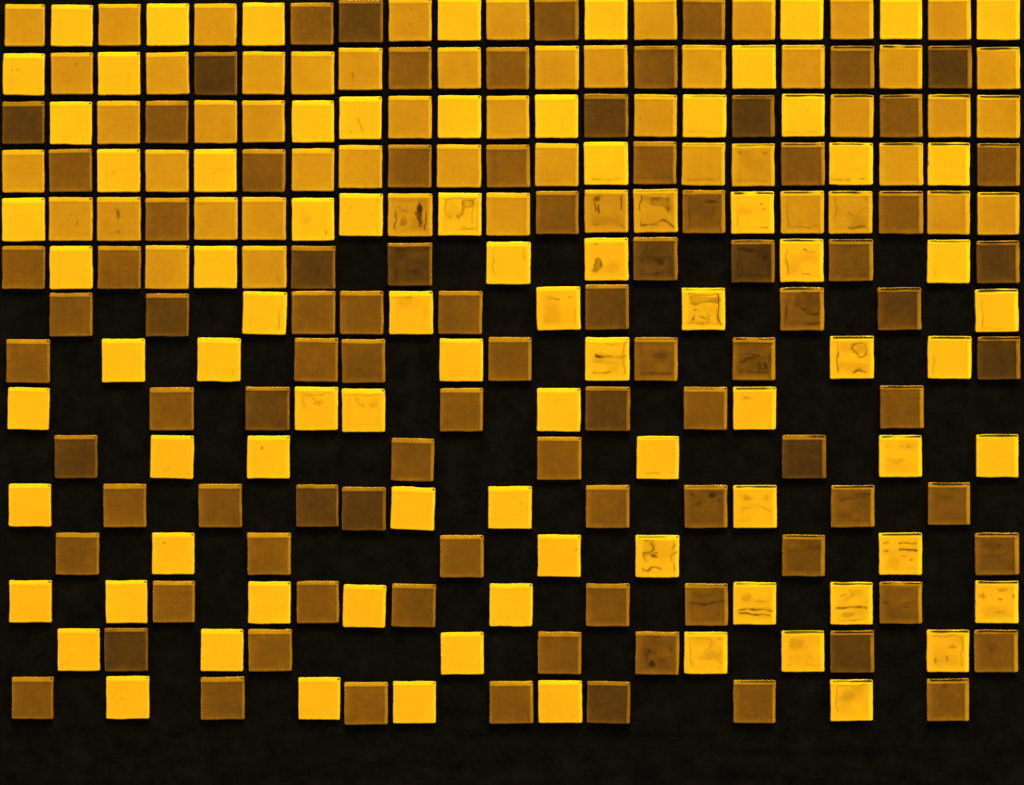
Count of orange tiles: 53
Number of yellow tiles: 82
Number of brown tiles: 91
